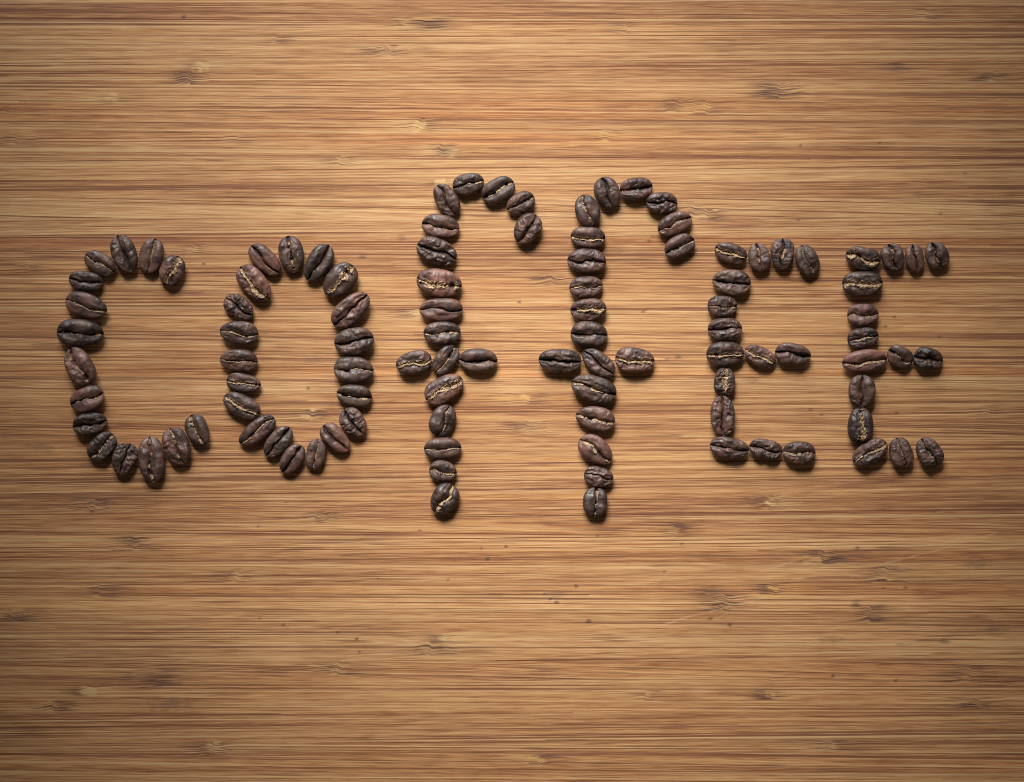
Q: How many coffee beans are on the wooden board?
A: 102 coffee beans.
